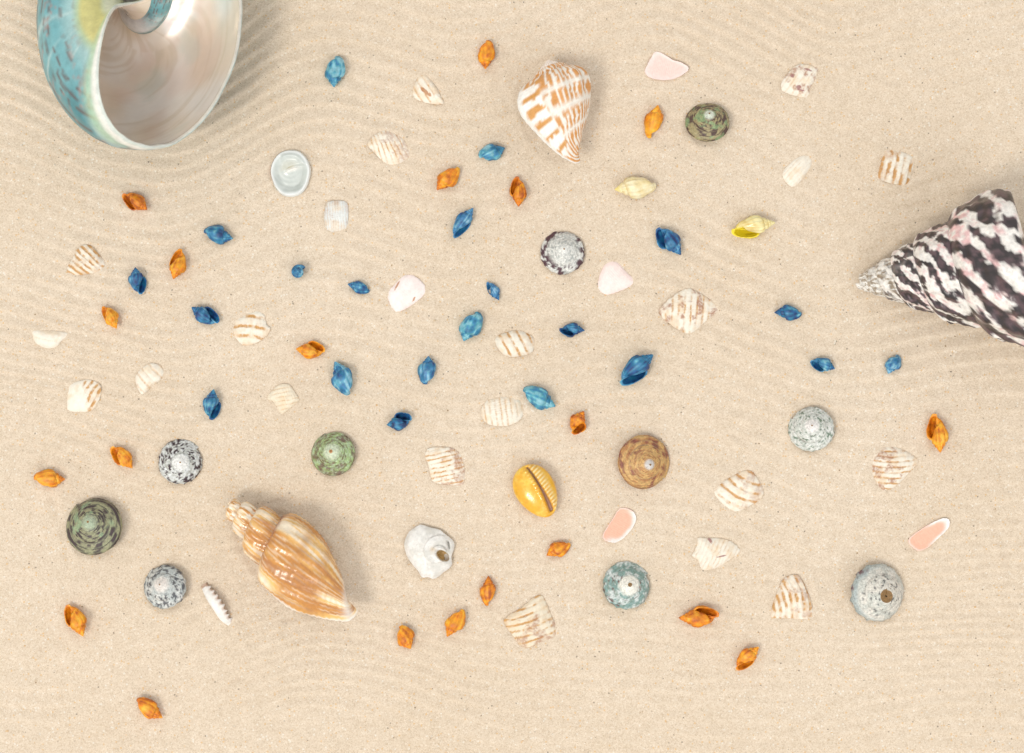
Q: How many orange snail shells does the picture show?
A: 20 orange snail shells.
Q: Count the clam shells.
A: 26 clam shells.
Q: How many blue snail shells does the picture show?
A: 21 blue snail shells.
